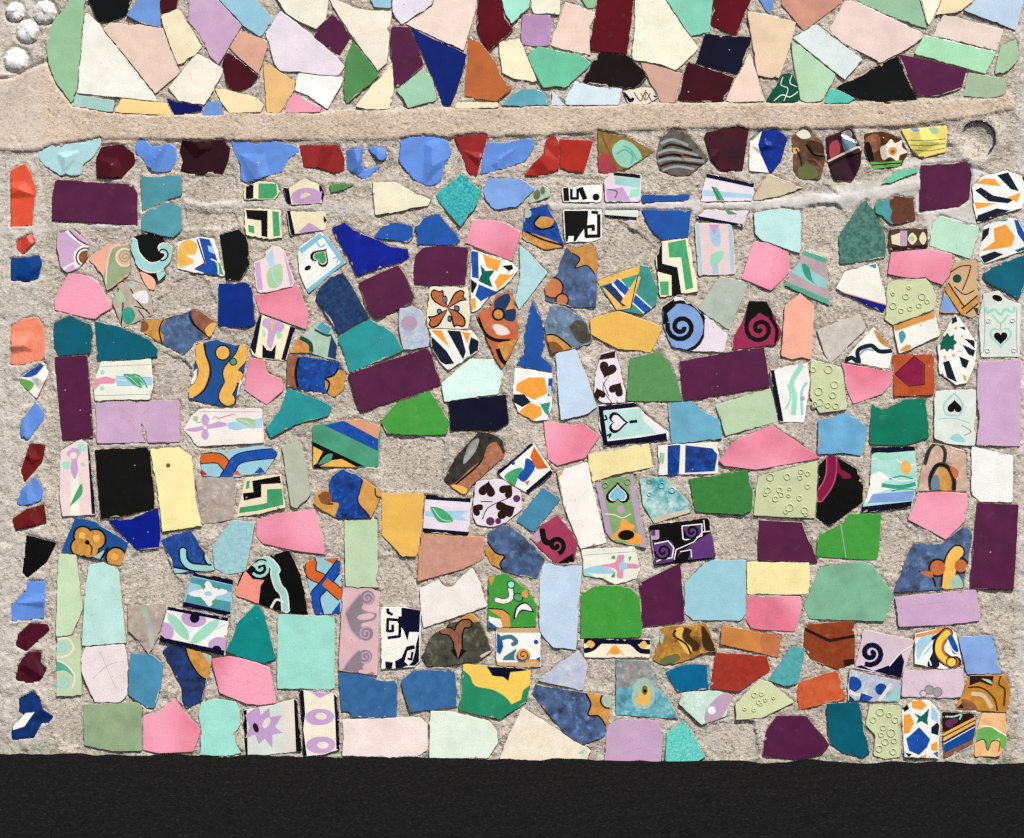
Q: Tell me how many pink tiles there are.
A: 15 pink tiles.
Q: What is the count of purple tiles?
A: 14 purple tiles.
